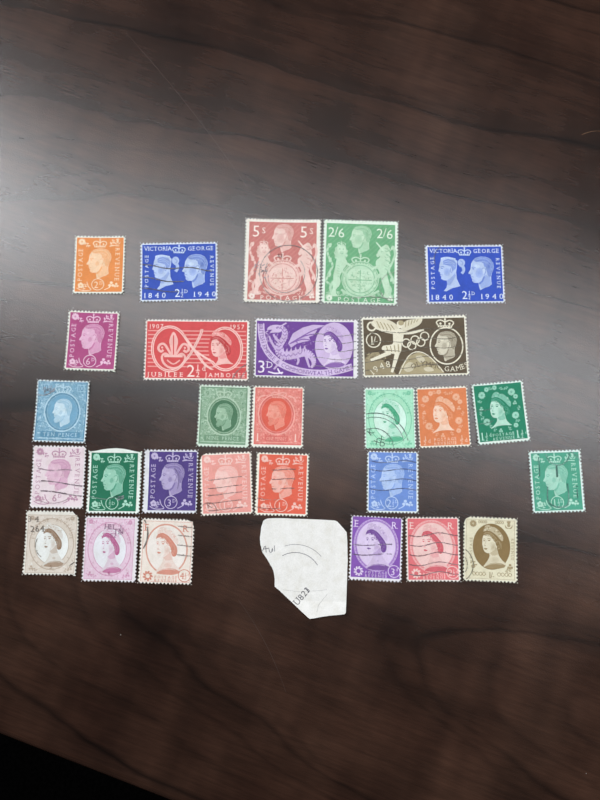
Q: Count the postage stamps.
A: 28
